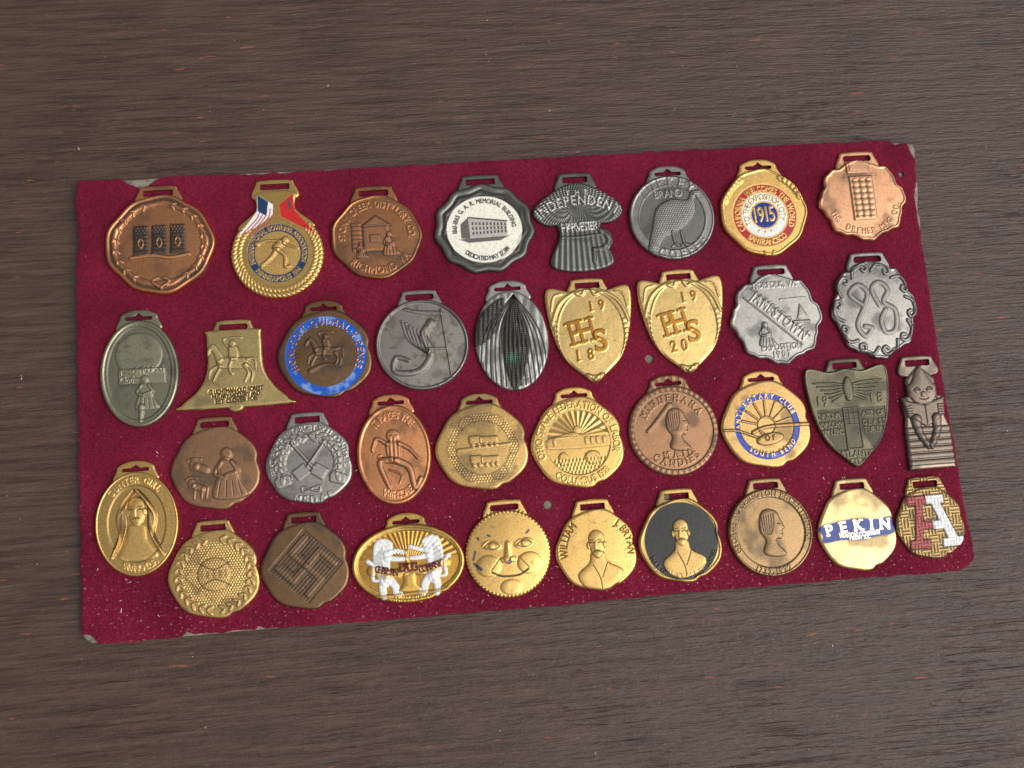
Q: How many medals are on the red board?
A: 36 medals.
